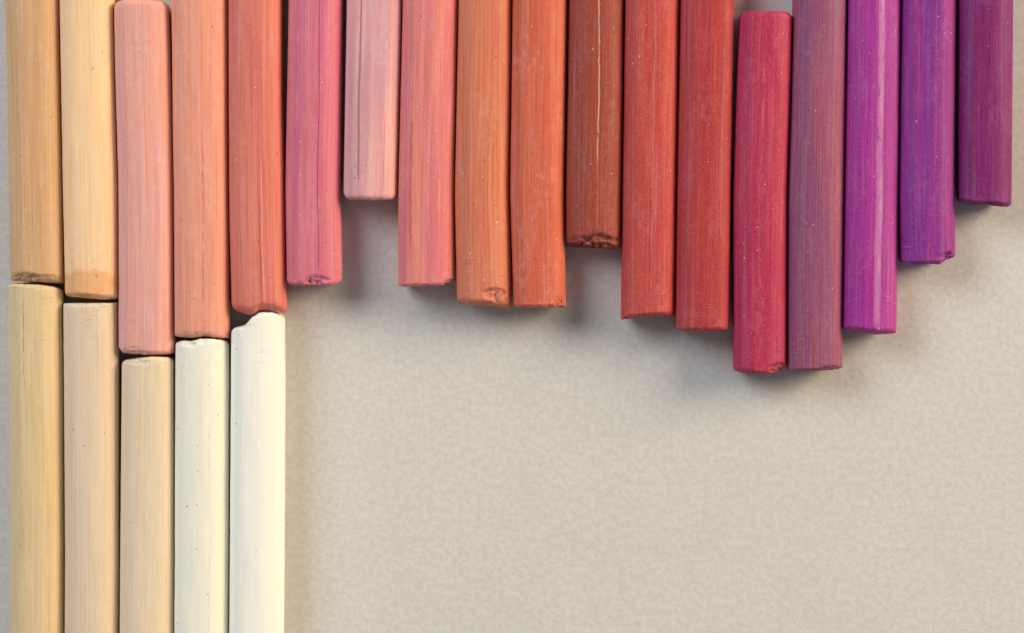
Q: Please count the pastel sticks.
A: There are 23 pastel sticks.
